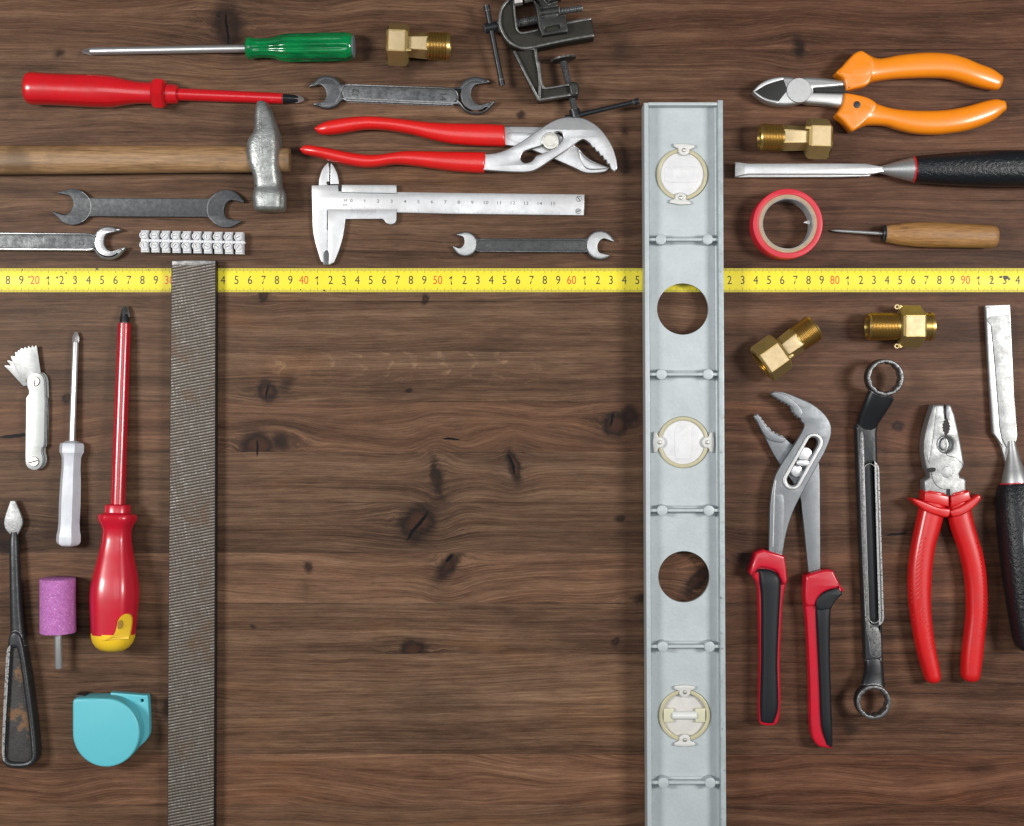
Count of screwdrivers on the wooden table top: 5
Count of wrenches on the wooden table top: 5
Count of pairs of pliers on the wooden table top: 4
